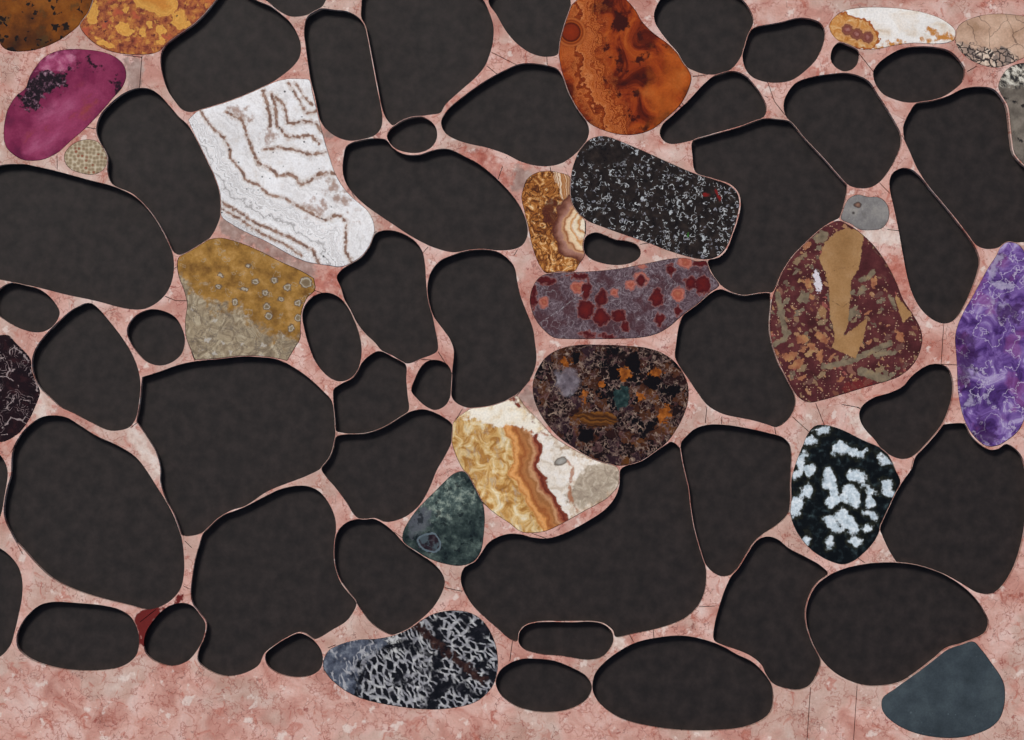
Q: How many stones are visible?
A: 23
